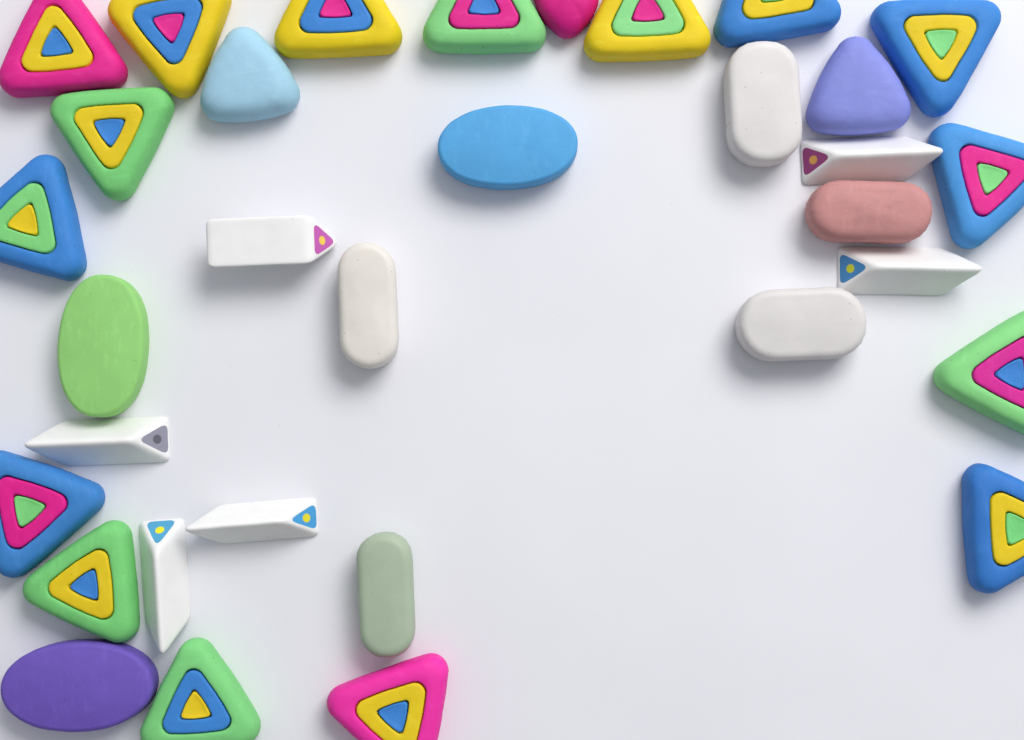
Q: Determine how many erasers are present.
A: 33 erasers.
